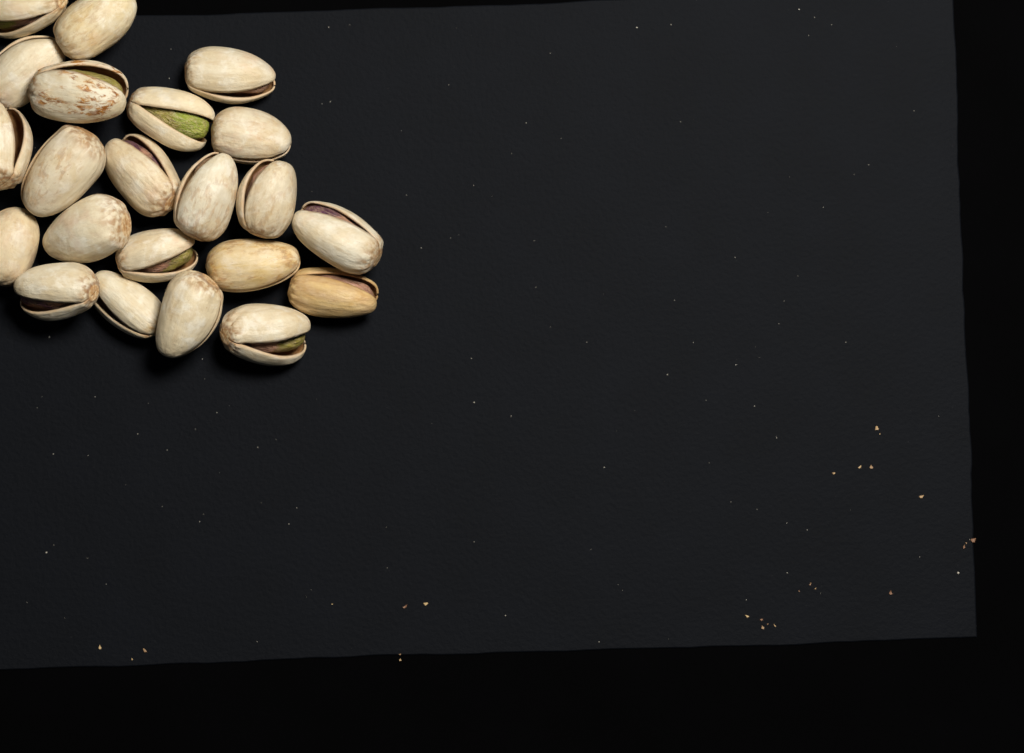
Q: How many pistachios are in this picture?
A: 22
